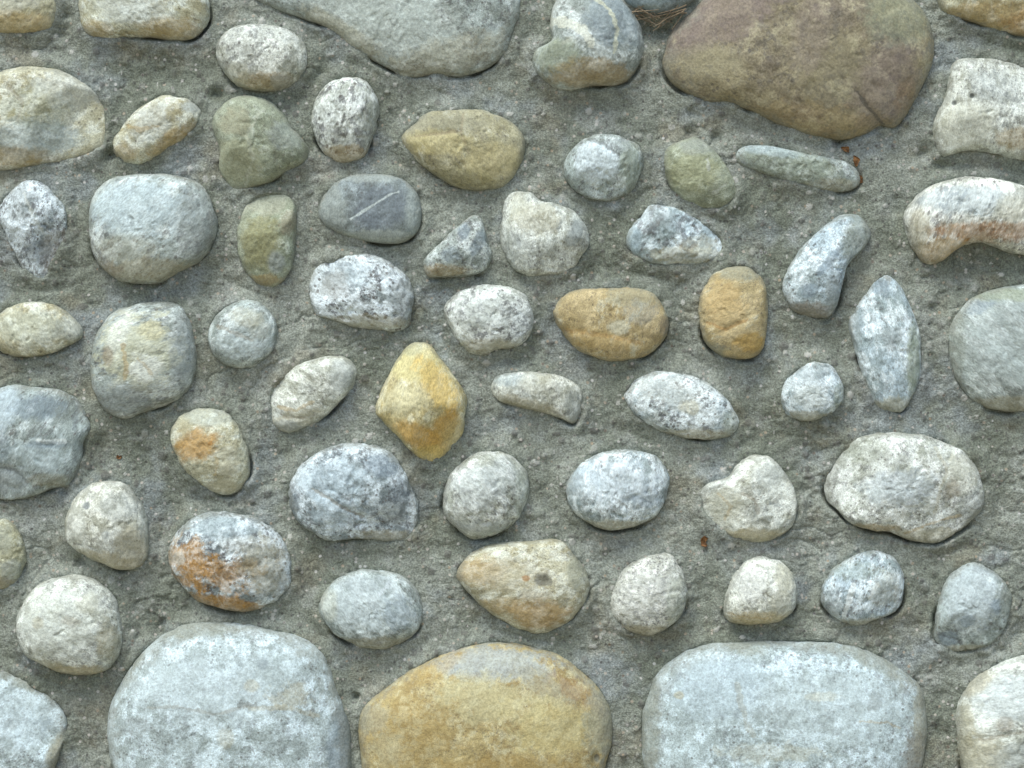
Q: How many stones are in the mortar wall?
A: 62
